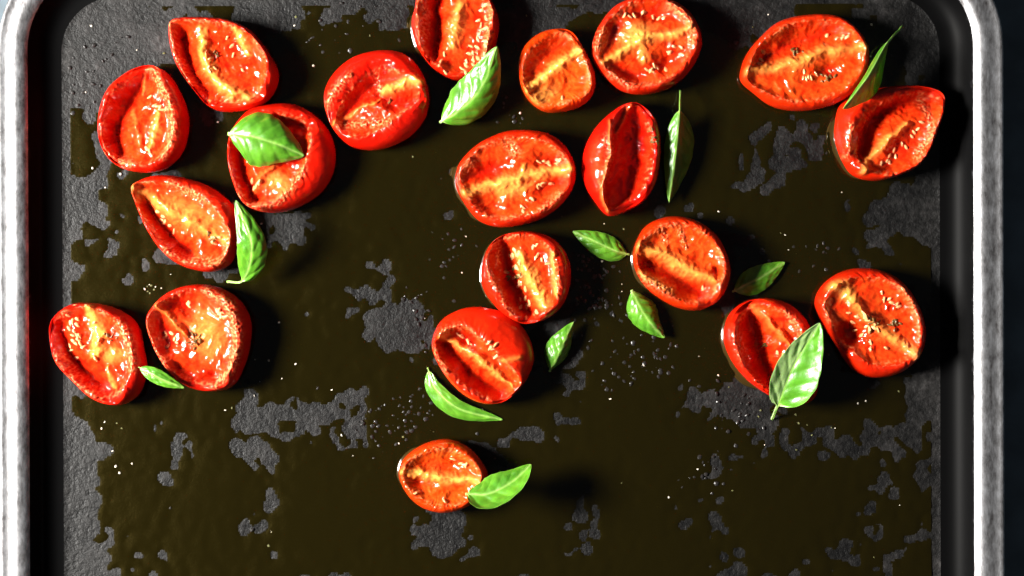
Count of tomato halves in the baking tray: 20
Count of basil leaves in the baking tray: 13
